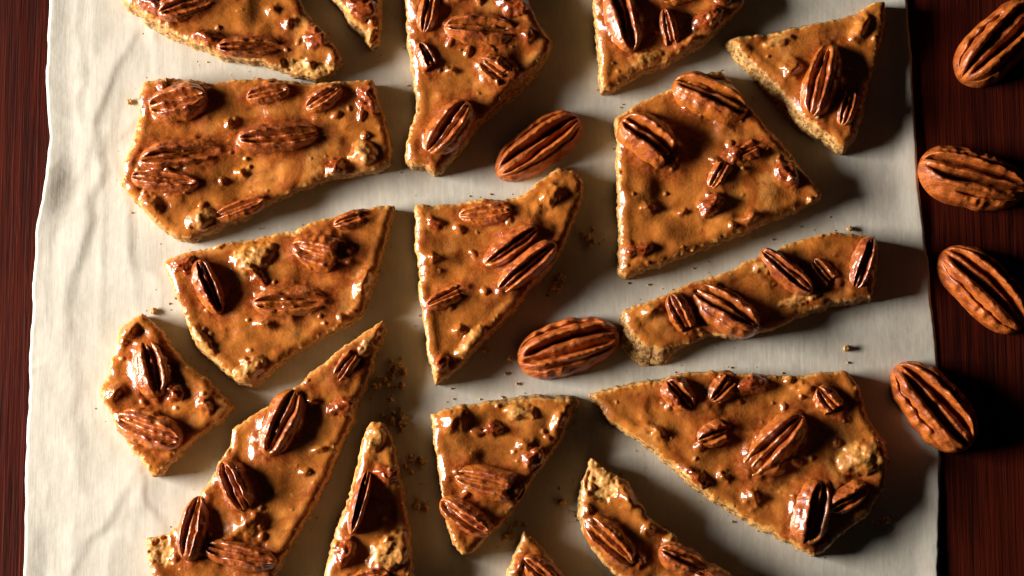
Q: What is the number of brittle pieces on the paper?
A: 17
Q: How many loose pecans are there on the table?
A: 6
